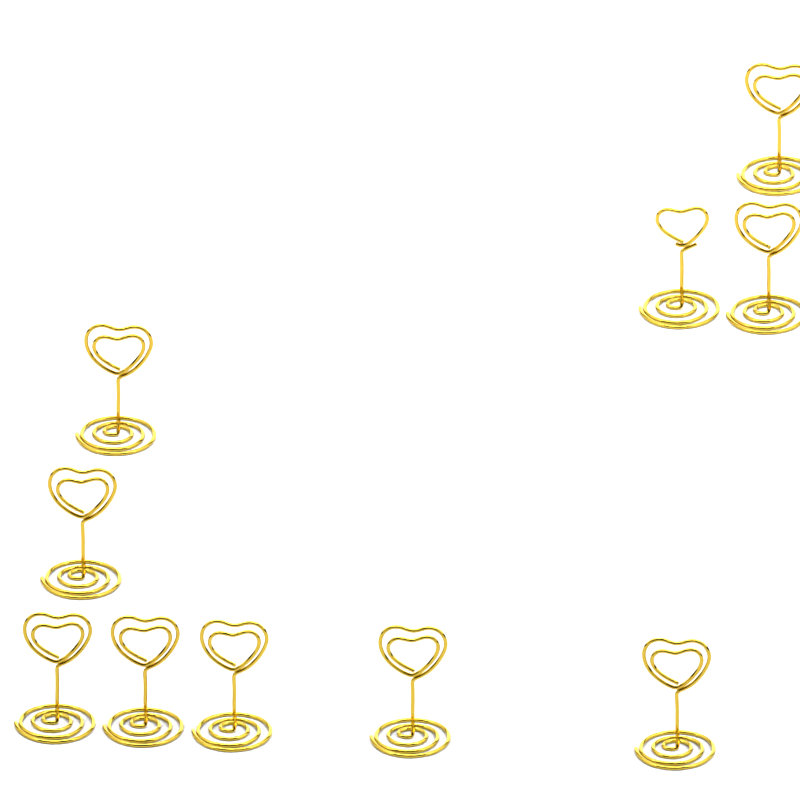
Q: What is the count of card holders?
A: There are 10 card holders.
